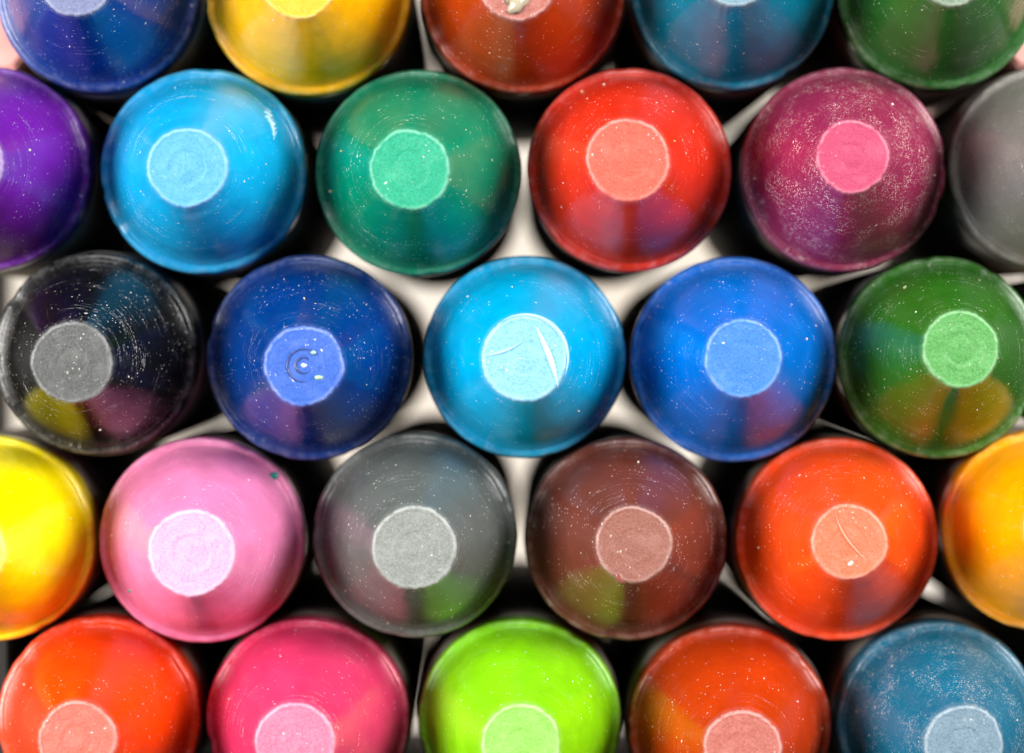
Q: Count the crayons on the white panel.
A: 27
